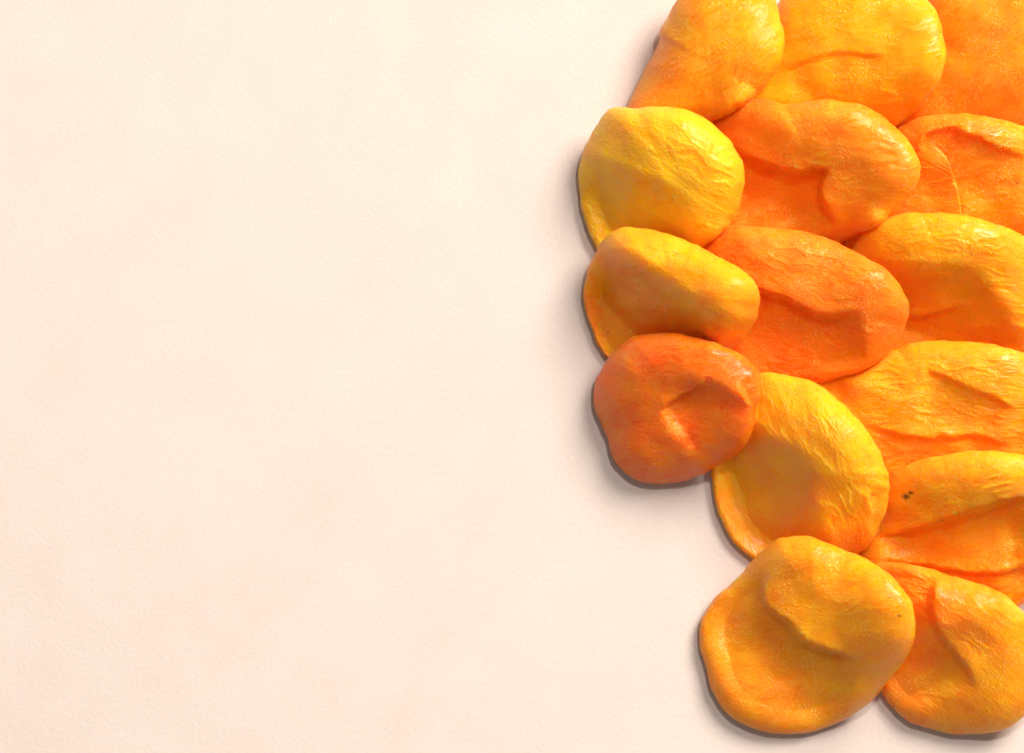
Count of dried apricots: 15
